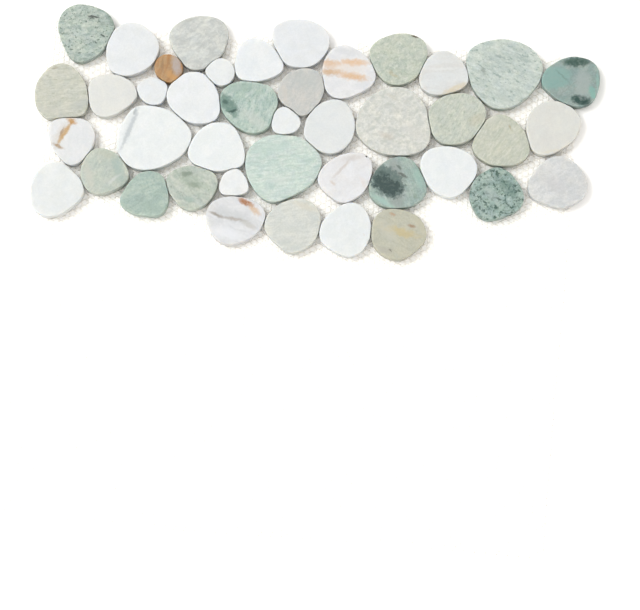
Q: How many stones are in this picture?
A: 42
